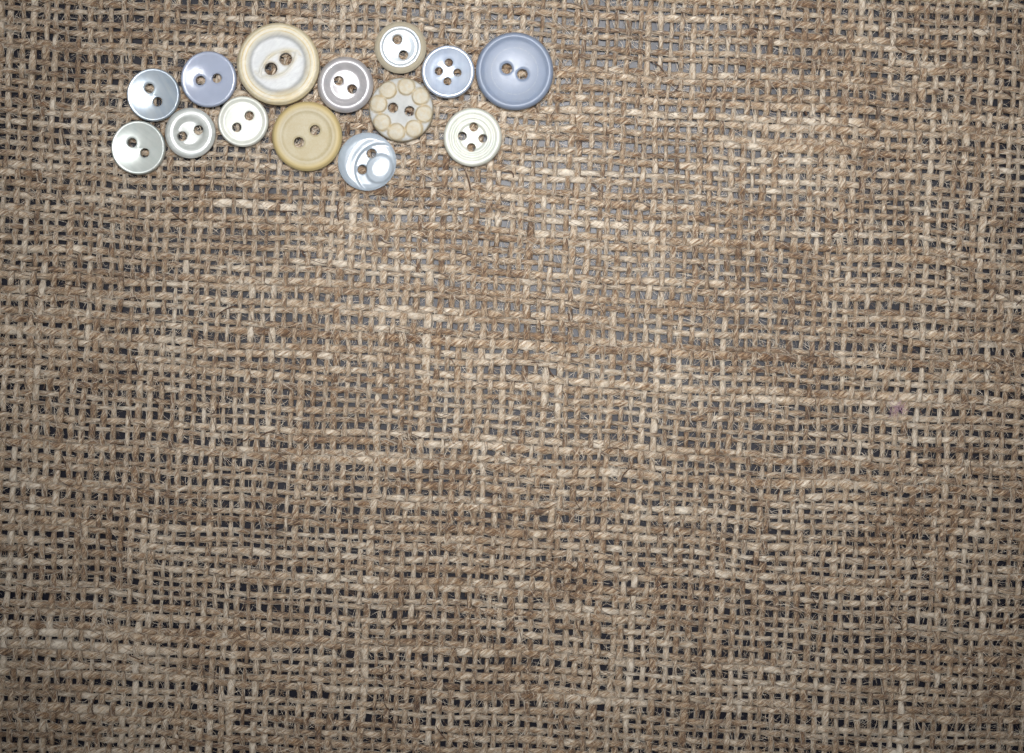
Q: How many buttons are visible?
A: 14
